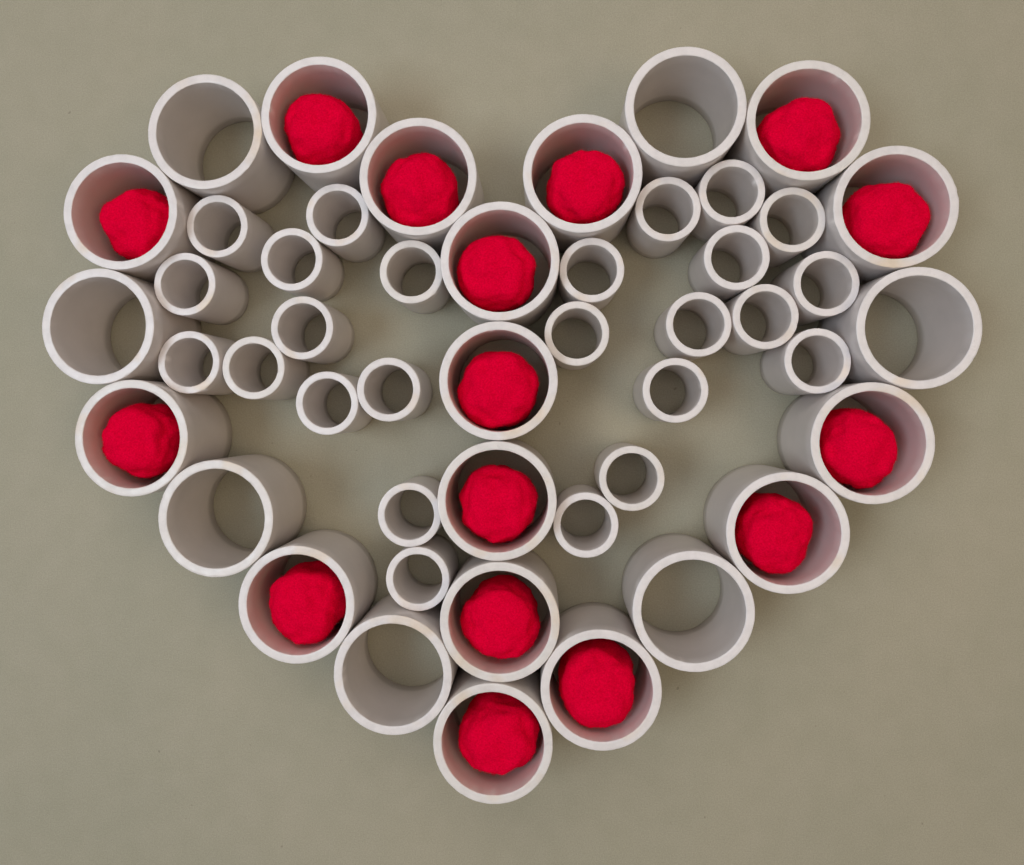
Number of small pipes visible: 25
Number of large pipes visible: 23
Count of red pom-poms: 16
